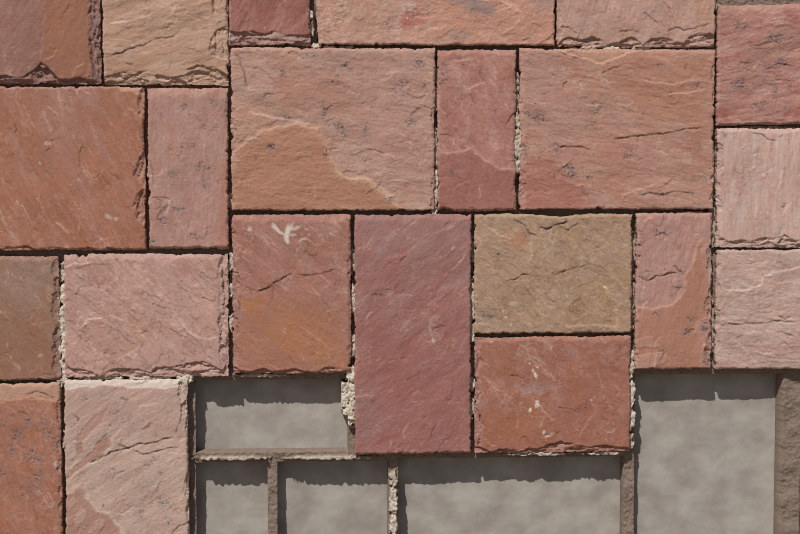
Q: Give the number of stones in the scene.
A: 22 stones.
